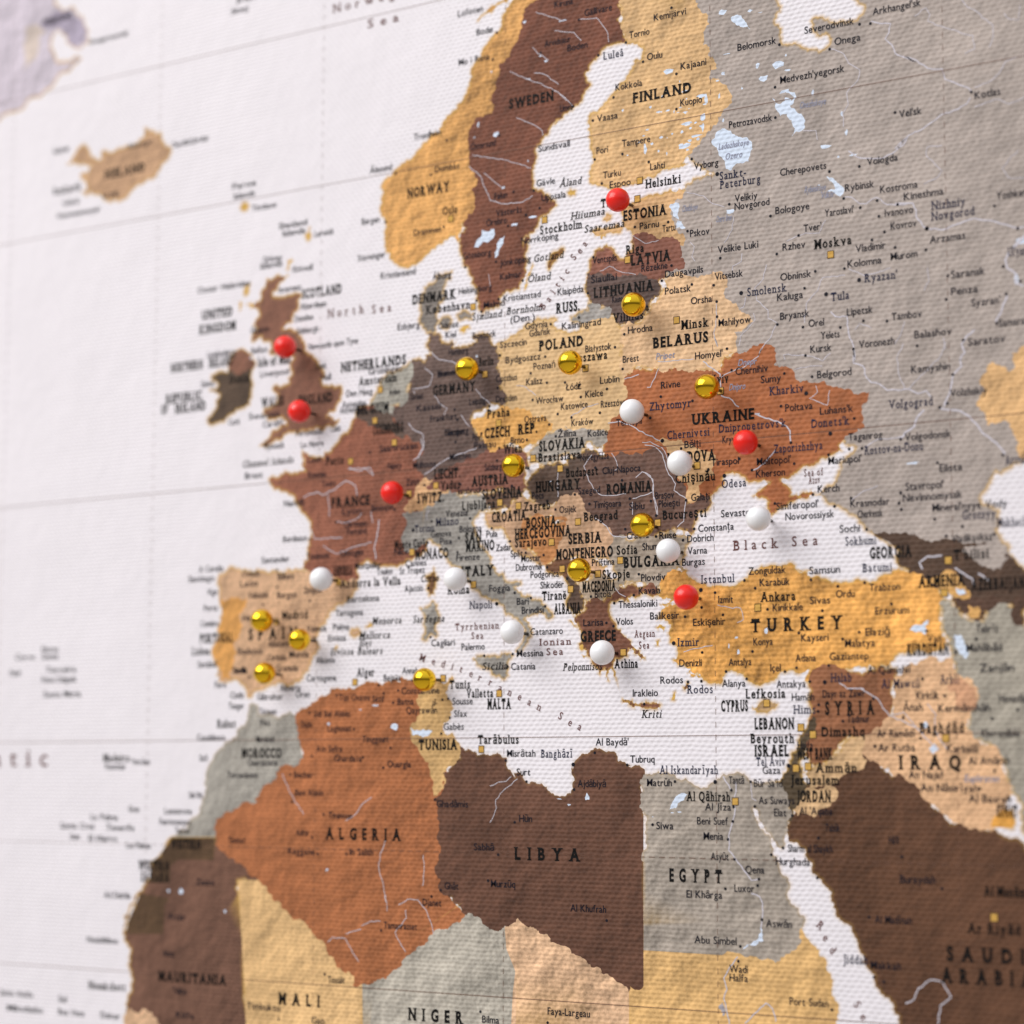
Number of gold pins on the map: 11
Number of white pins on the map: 8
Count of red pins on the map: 6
